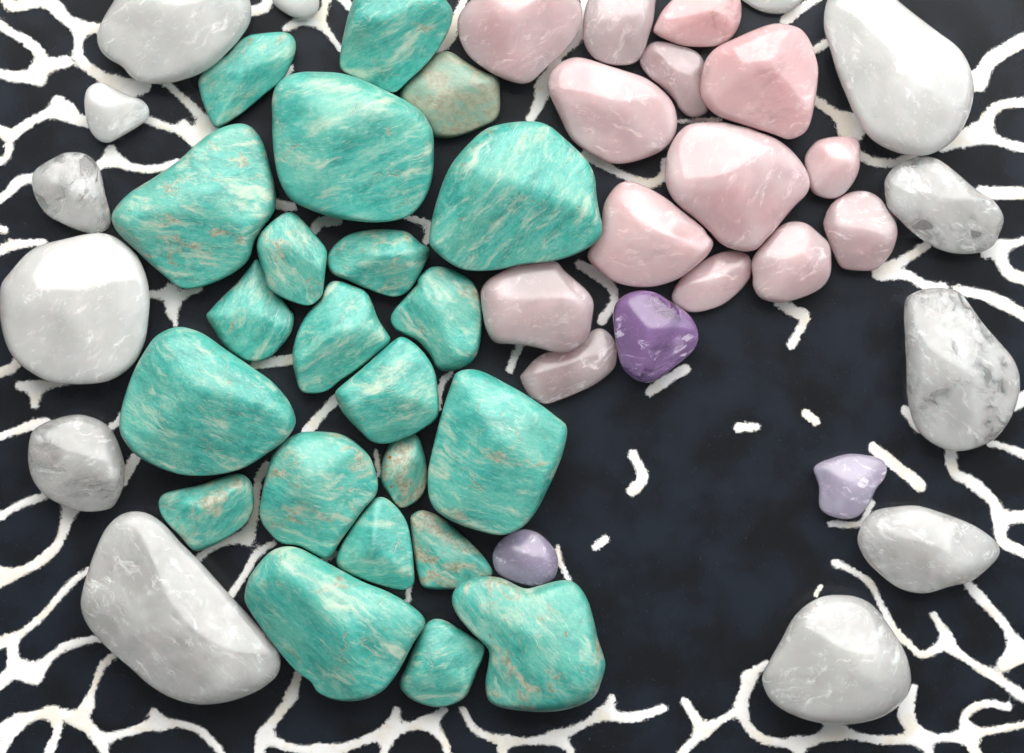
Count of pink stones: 14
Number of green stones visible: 22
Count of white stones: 13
